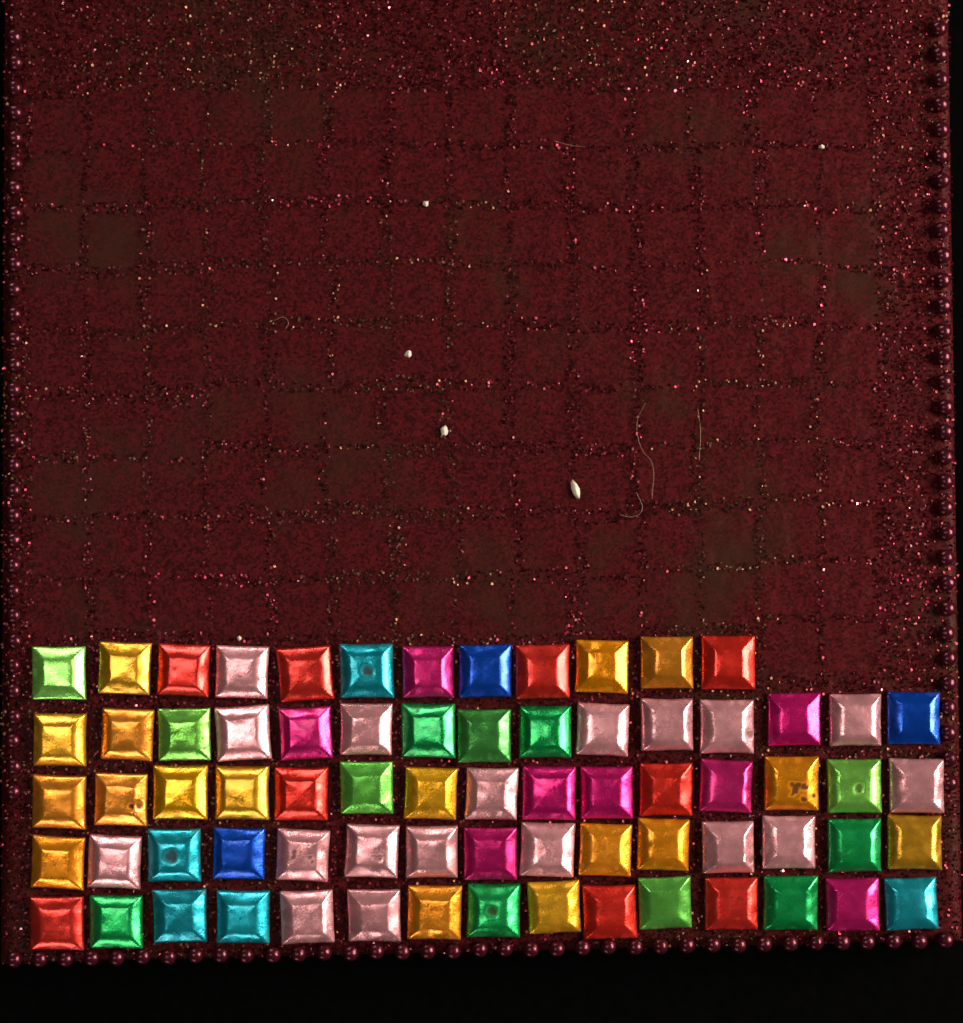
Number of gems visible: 72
